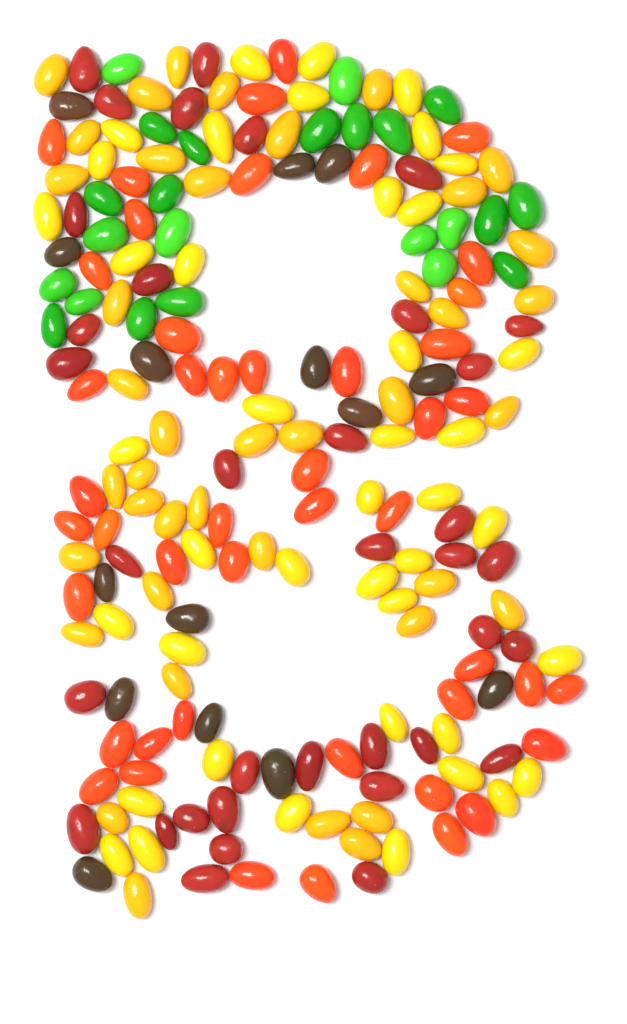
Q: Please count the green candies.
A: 23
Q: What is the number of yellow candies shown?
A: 83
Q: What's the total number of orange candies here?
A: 46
